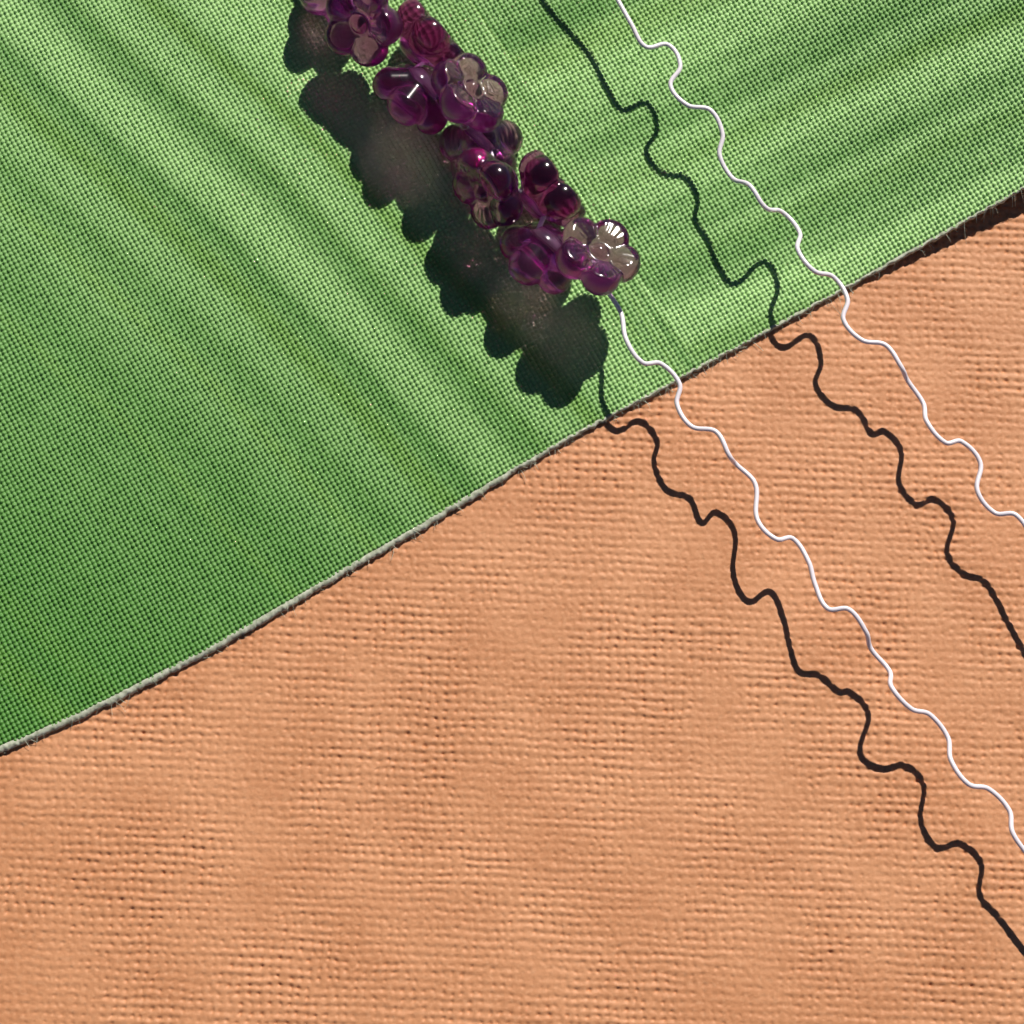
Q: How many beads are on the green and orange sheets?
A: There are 10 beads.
